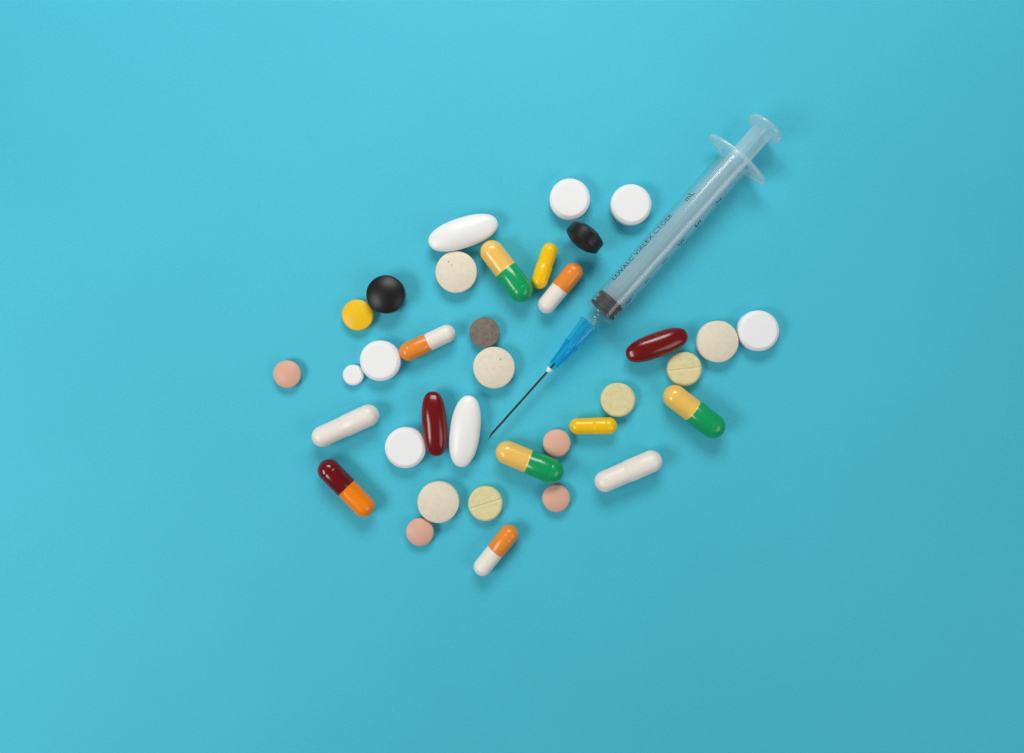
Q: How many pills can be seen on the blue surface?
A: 36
